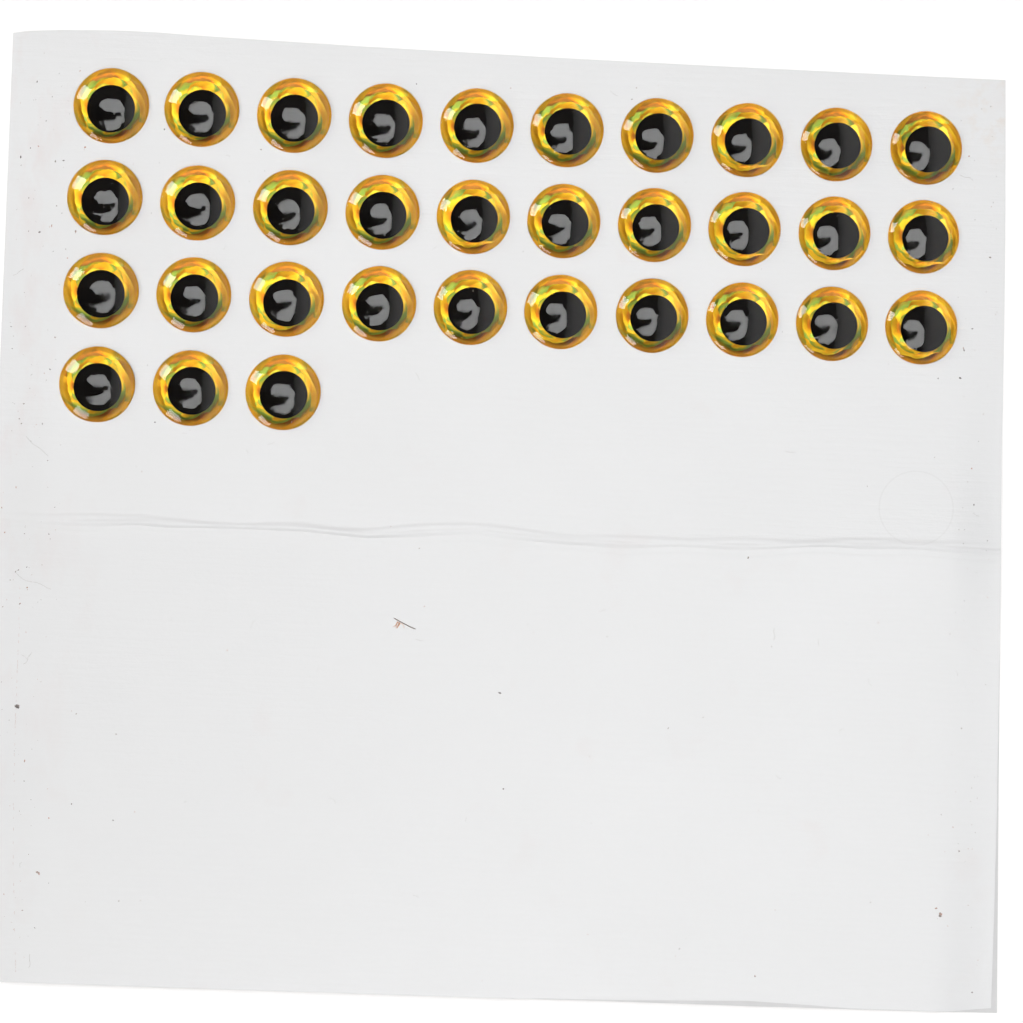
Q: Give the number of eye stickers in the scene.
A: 33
